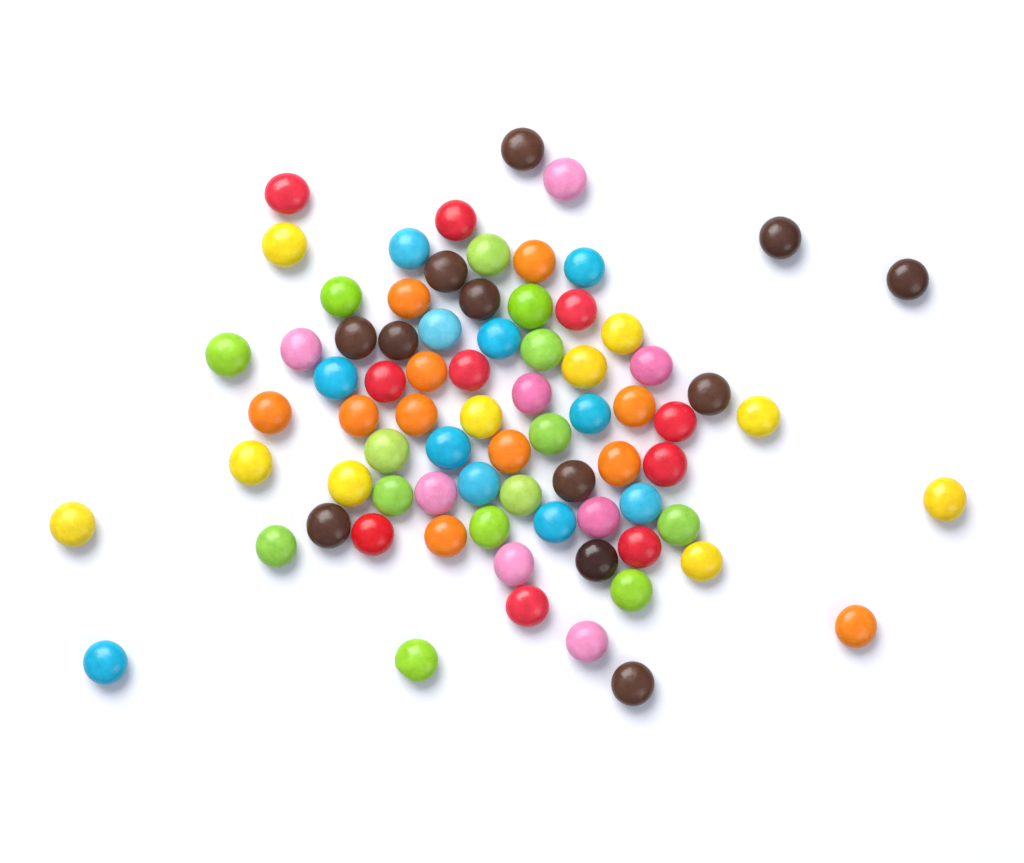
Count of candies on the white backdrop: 76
